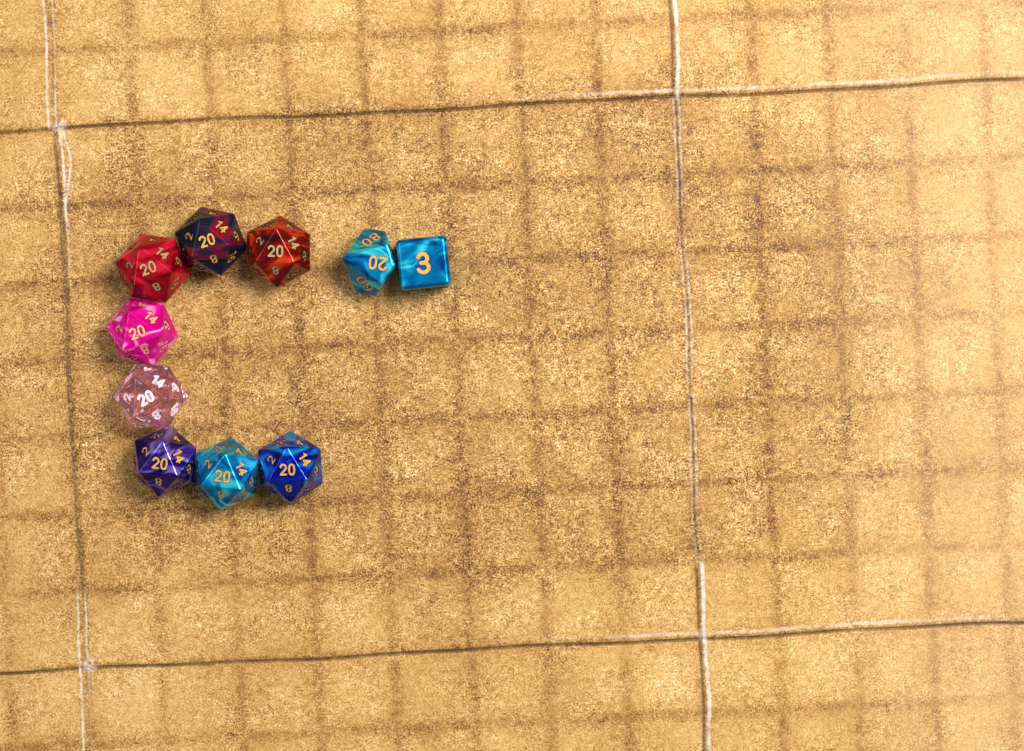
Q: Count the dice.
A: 10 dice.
